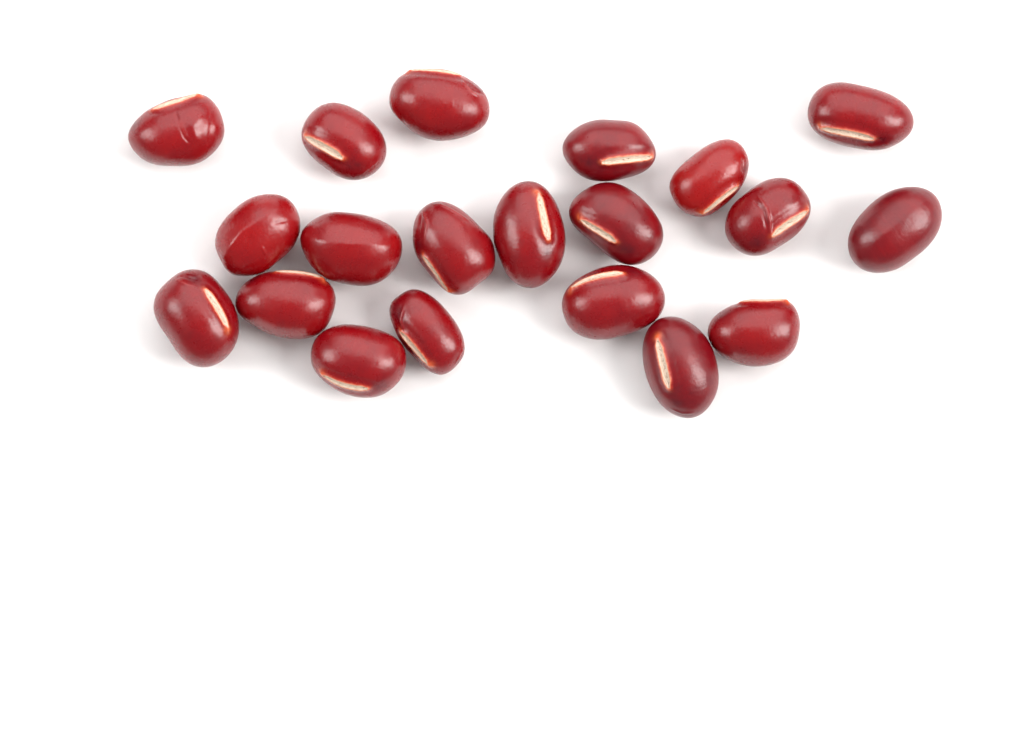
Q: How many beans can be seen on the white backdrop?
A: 20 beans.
